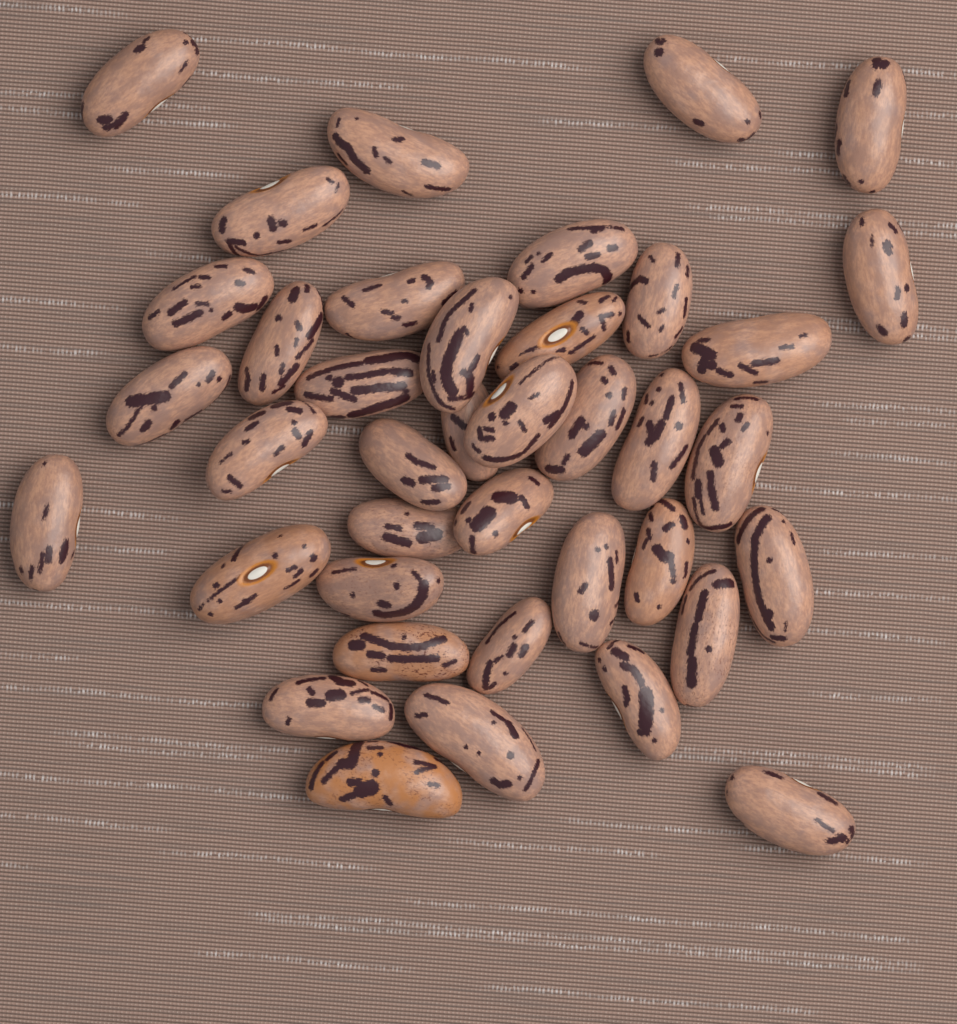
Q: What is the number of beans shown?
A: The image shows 39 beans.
